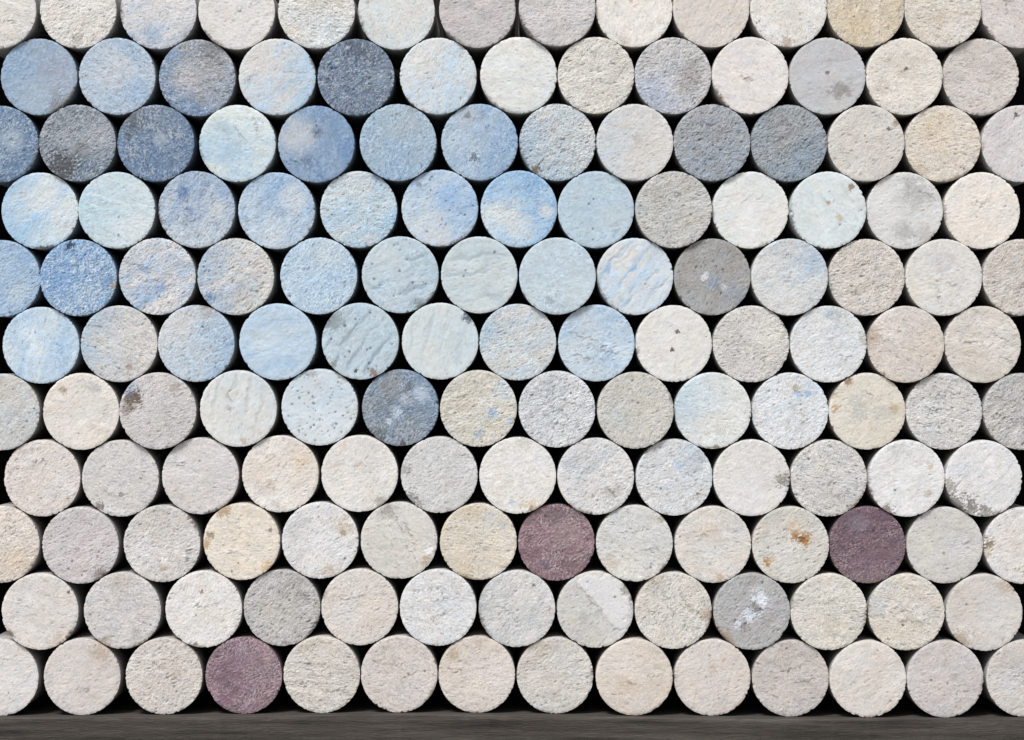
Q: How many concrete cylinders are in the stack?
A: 149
